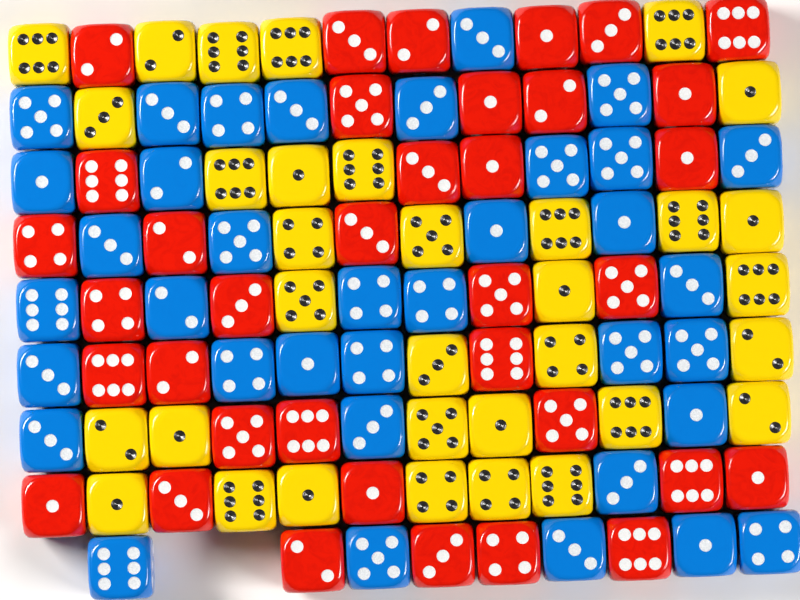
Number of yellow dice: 33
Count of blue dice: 36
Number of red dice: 36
